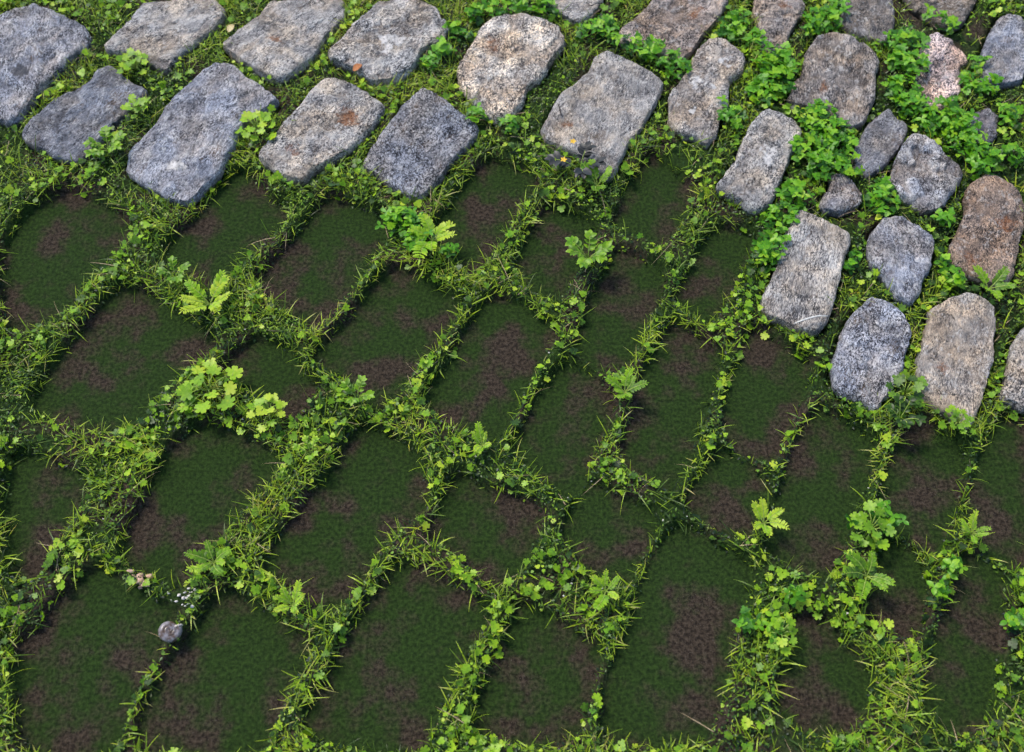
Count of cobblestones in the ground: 30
